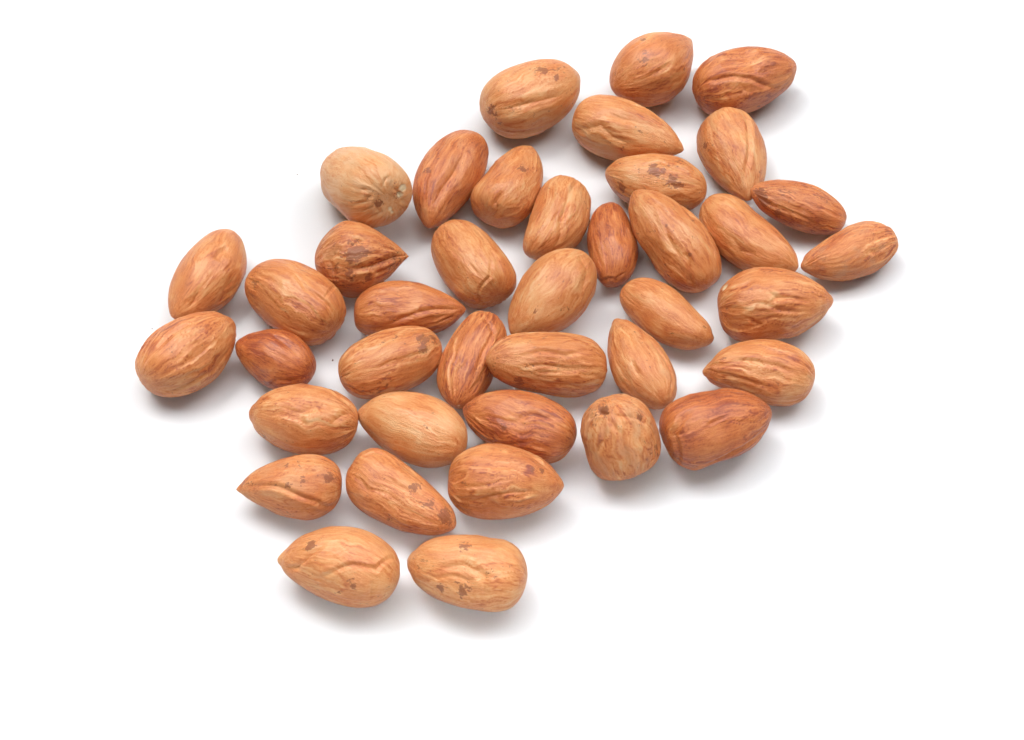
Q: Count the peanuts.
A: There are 40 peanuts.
